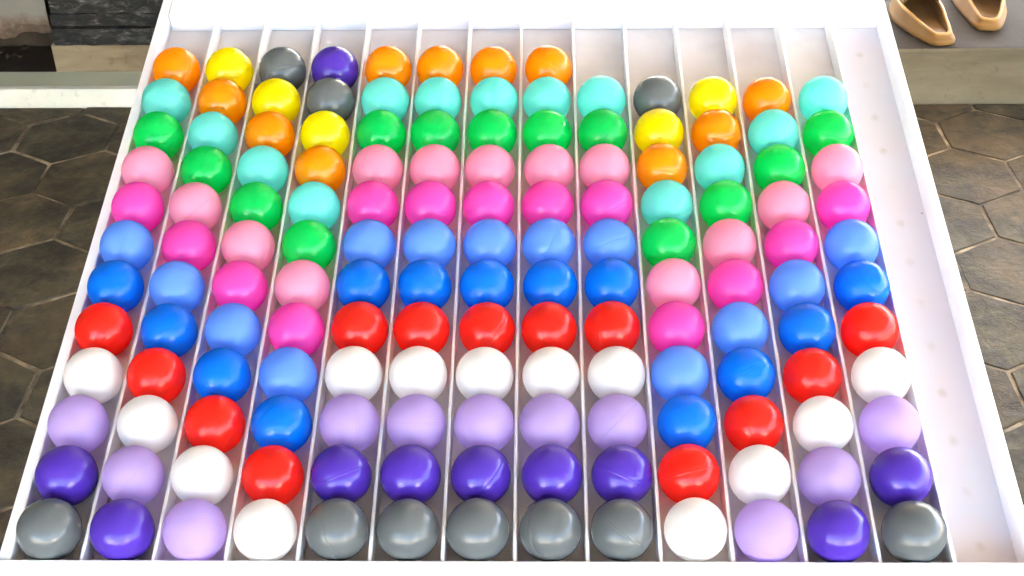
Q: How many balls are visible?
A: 151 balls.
